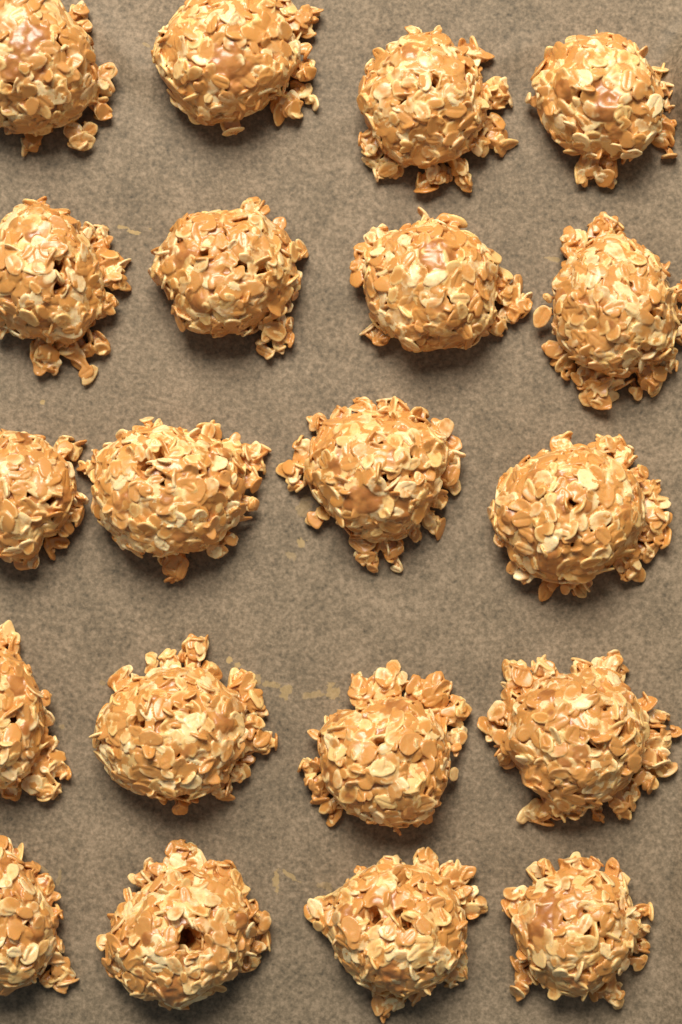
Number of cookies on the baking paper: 20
